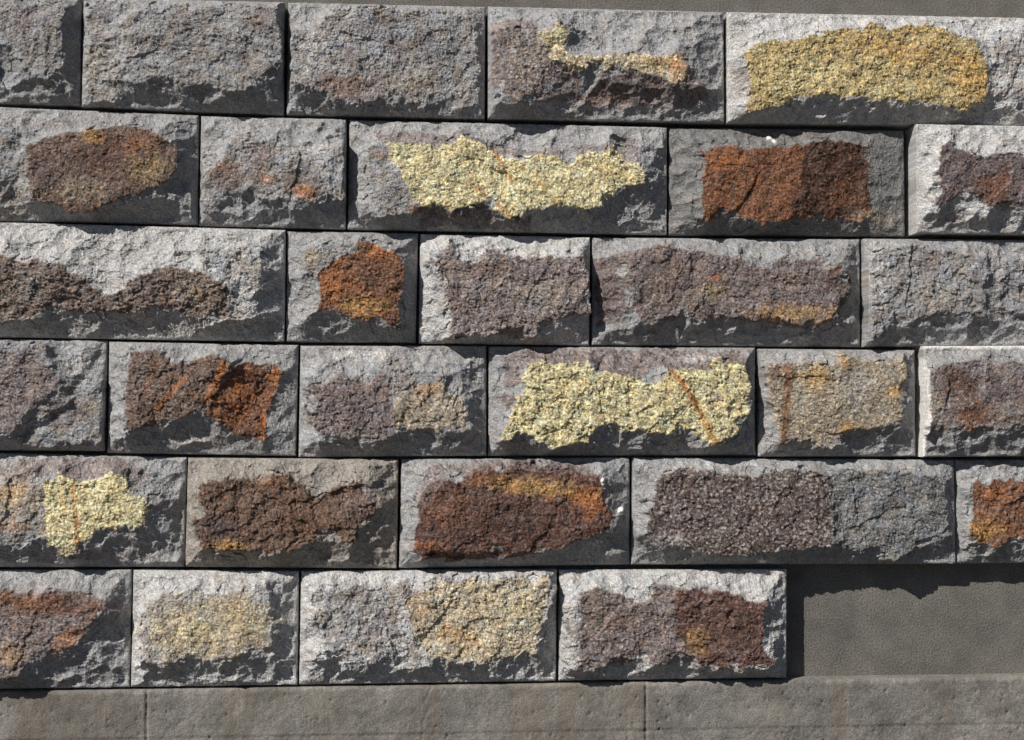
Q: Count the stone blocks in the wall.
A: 30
